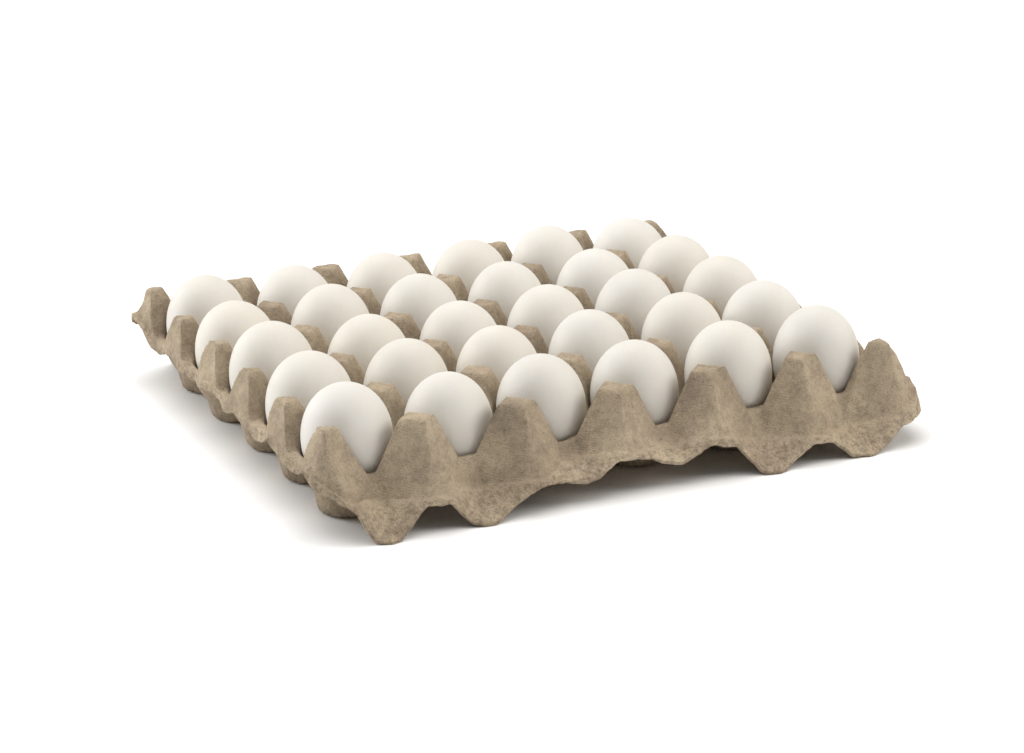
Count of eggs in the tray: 30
